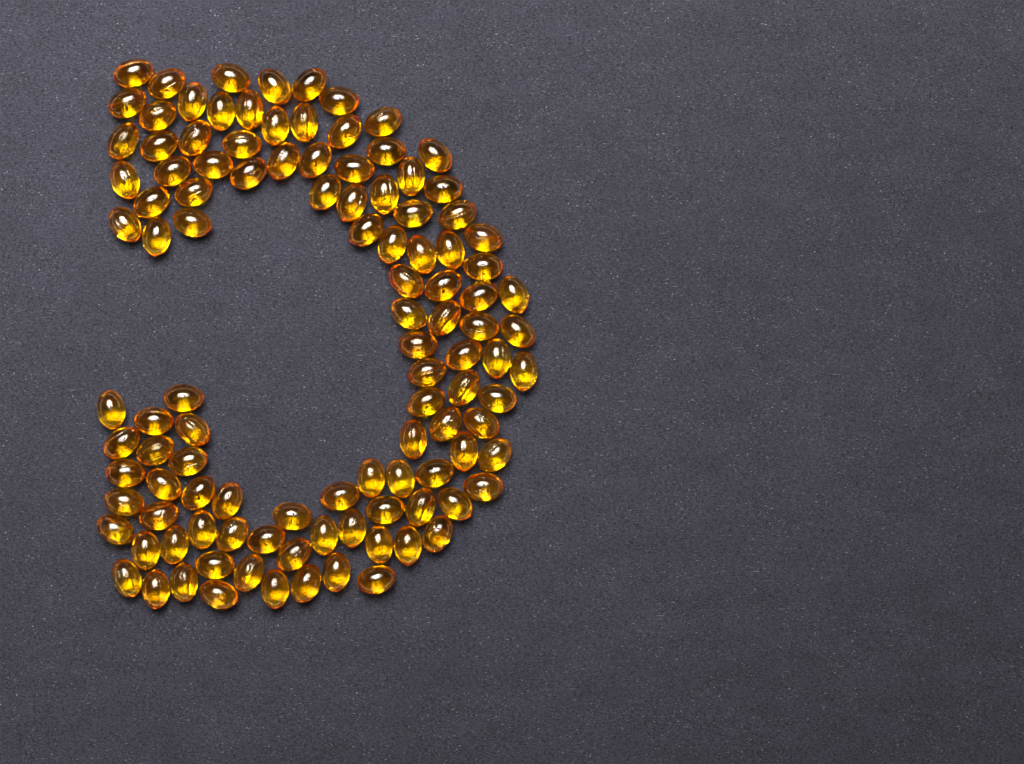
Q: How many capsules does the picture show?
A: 111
